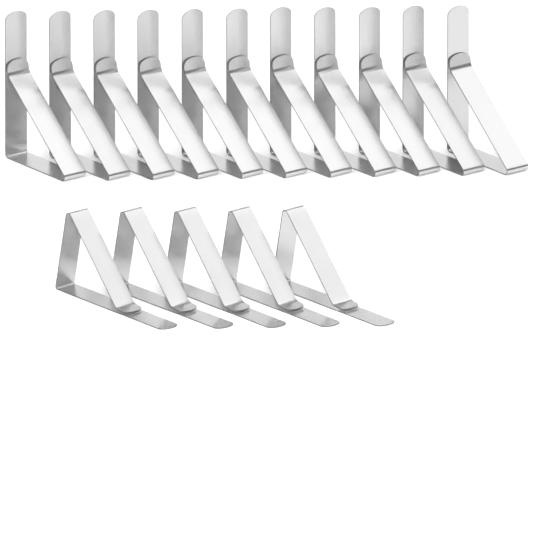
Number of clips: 16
